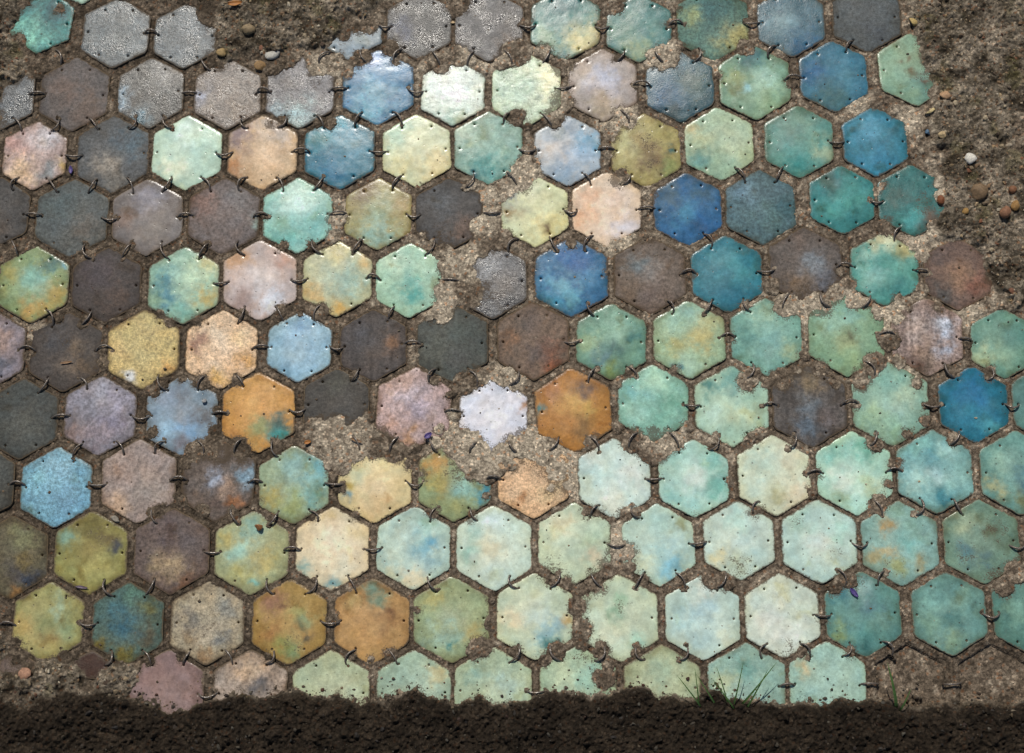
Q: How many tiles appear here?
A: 142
